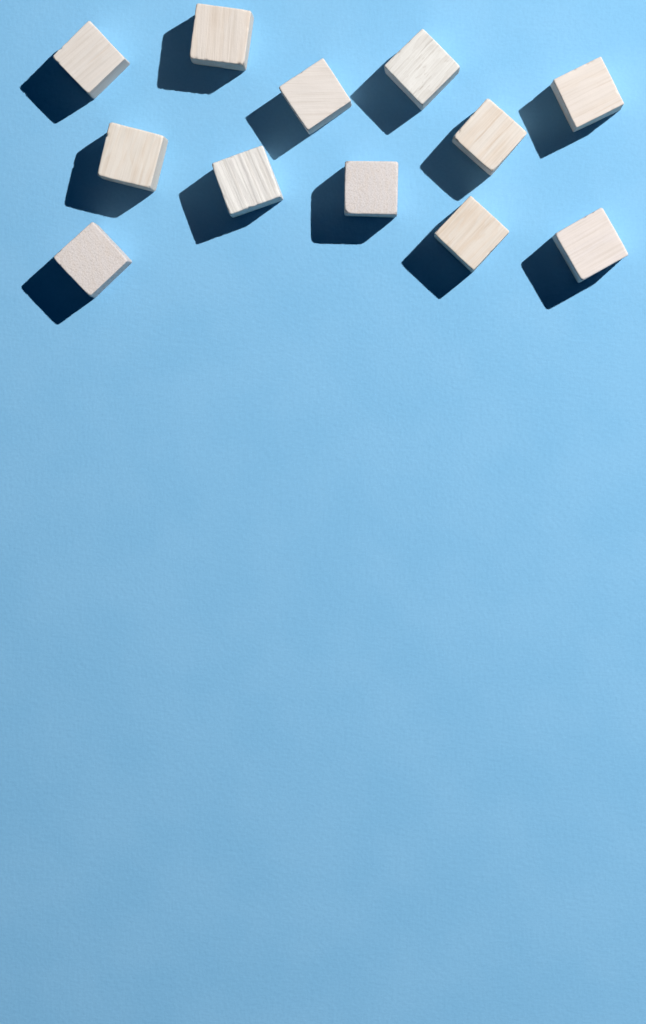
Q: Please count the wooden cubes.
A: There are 12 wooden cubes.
